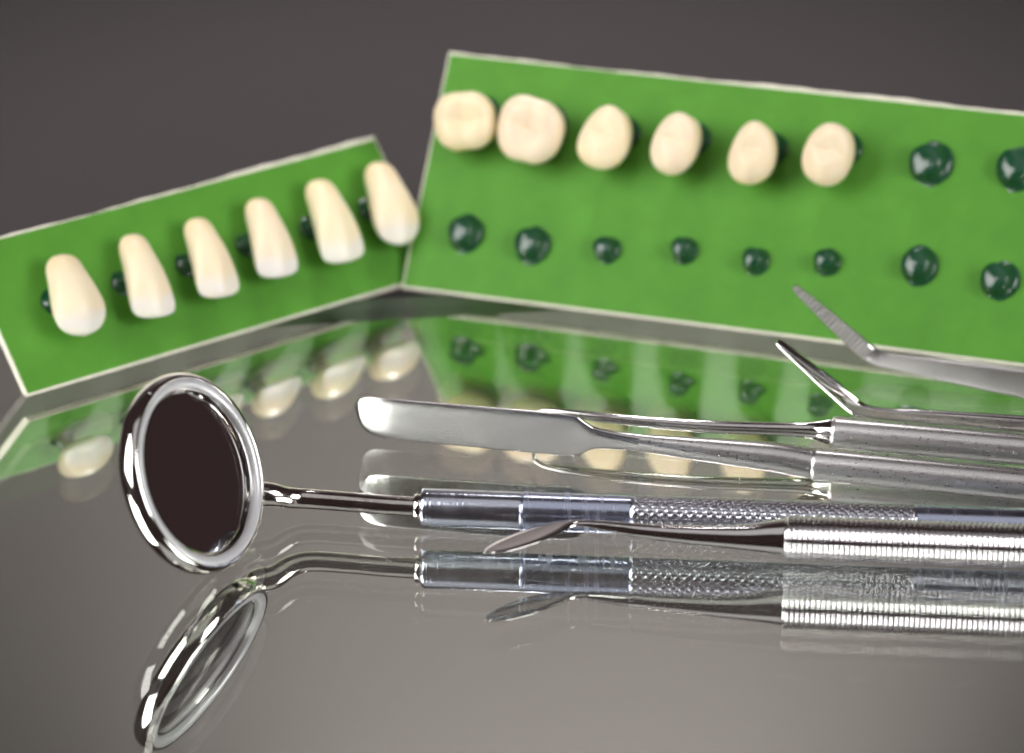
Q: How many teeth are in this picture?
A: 12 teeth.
